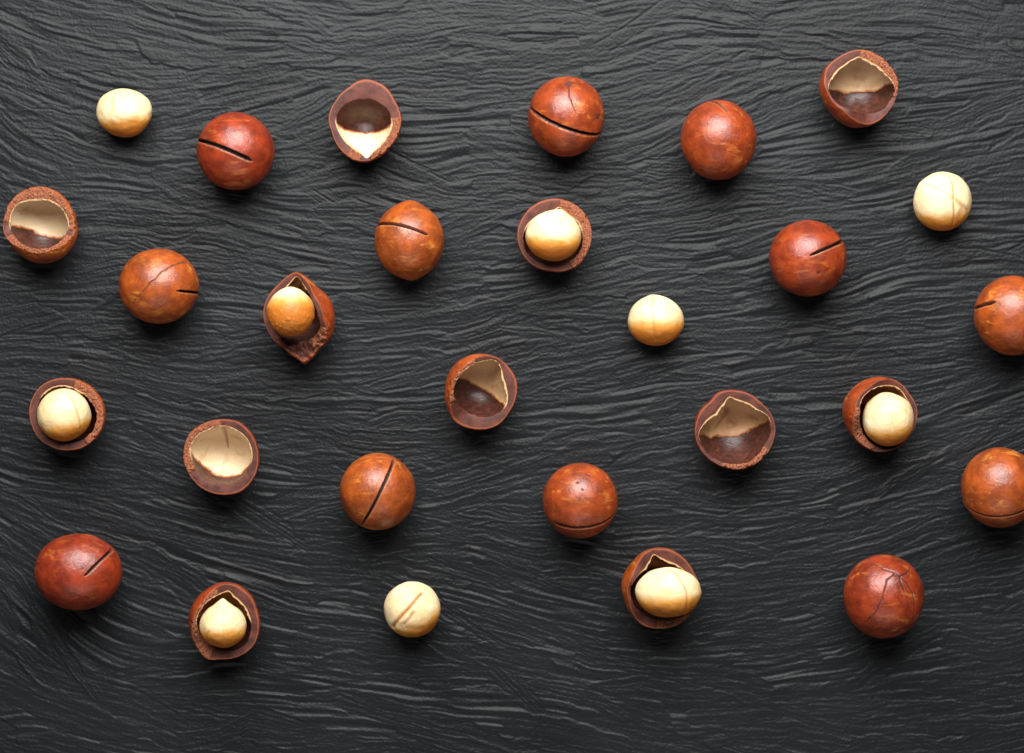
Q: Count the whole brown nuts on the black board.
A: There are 12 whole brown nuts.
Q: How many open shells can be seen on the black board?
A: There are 12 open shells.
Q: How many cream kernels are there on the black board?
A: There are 10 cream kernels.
